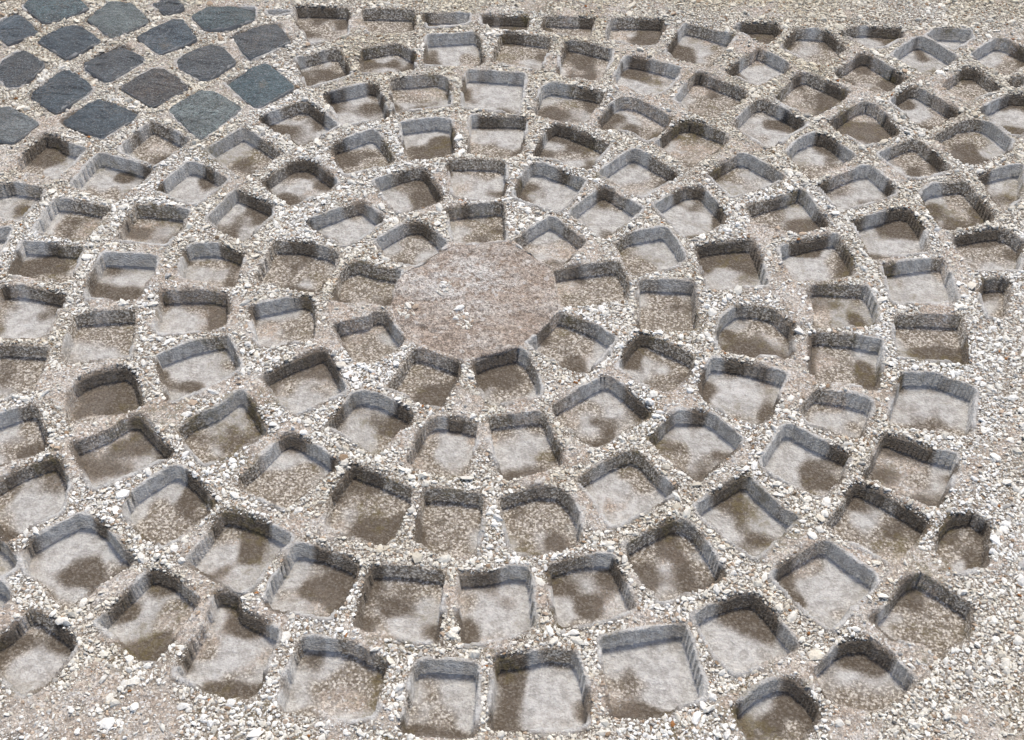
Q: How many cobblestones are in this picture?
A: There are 17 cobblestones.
